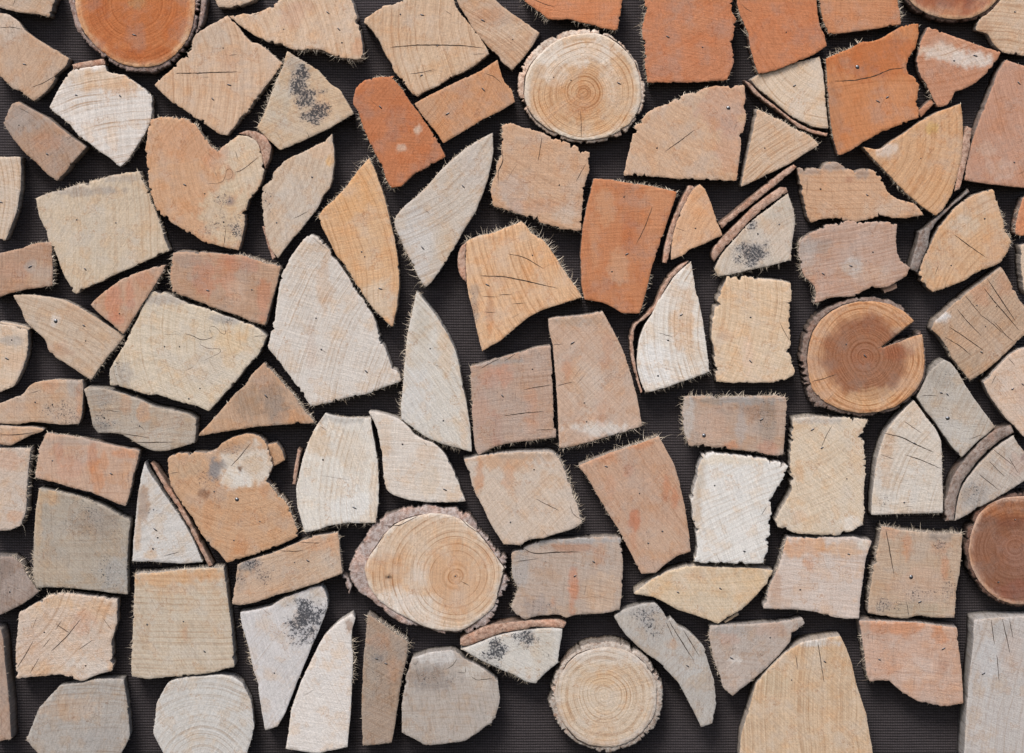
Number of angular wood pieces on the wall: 94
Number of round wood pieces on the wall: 7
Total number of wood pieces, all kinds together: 101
